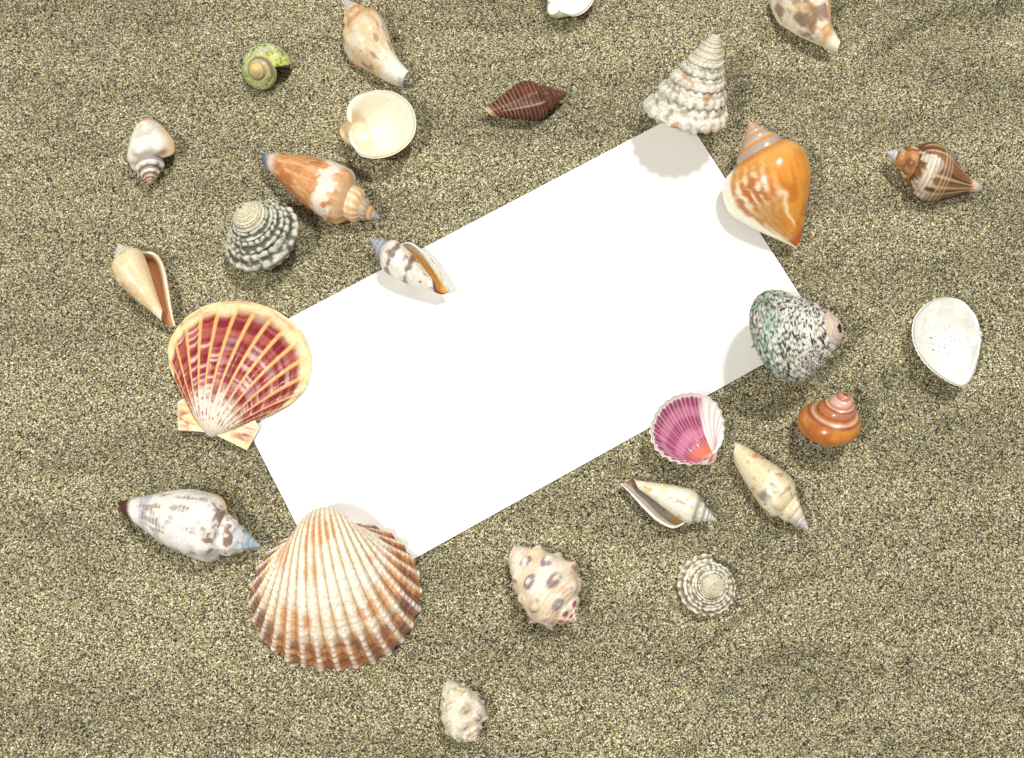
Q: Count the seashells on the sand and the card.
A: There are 26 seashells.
